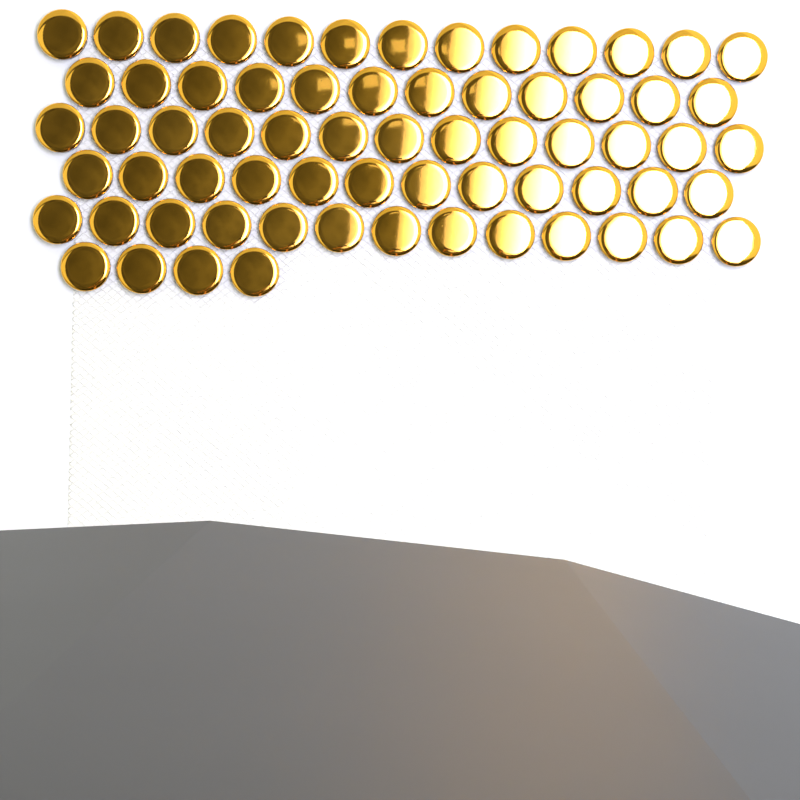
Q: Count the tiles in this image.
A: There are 67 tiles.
